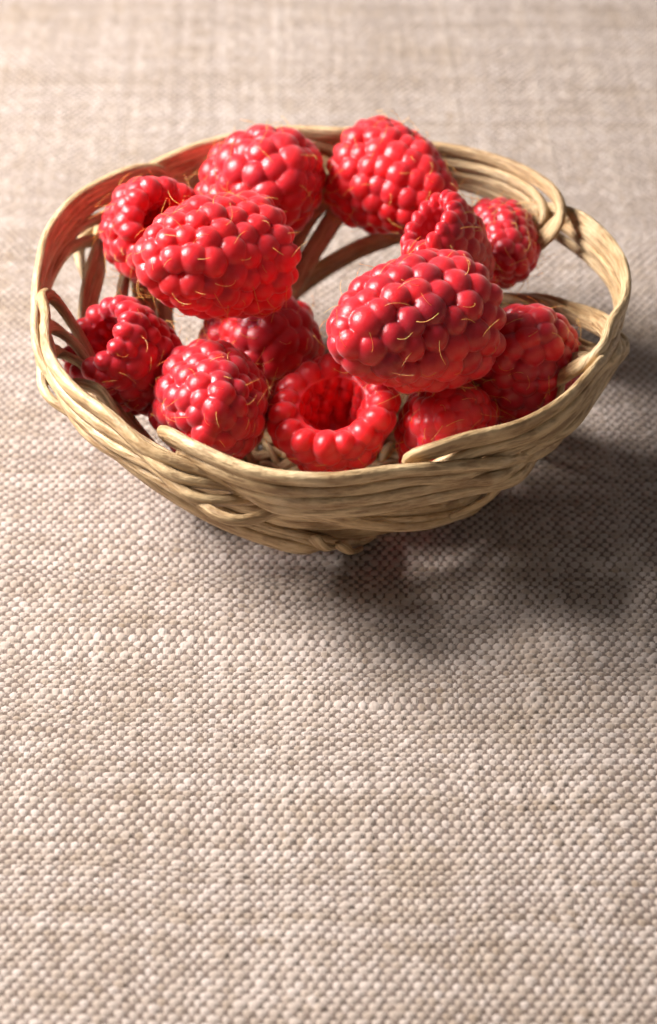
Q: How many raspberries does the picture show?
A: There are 13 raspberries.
